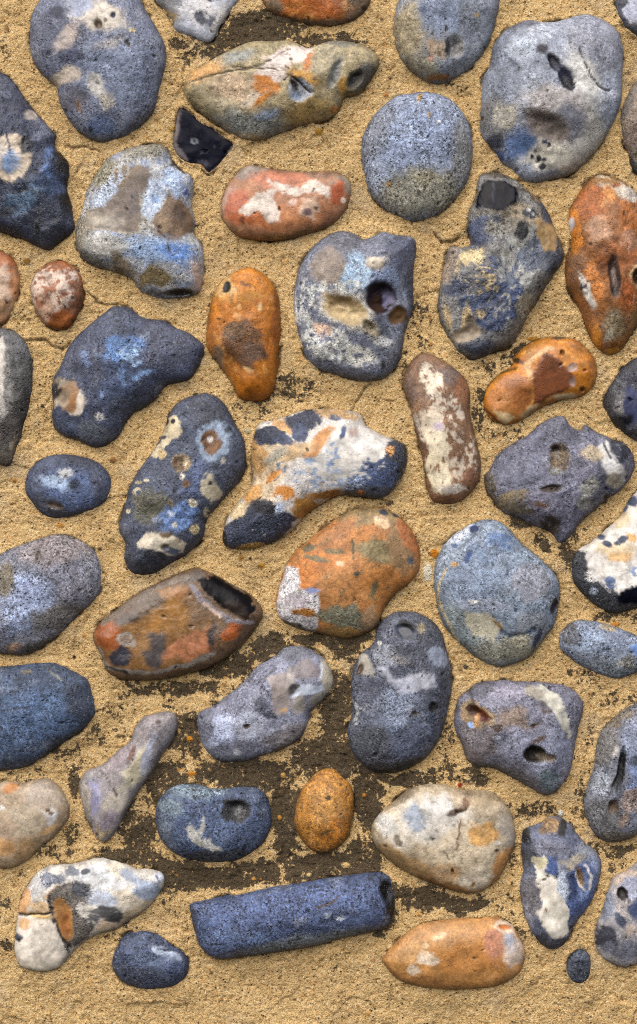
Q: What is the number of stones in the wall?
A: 51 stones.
